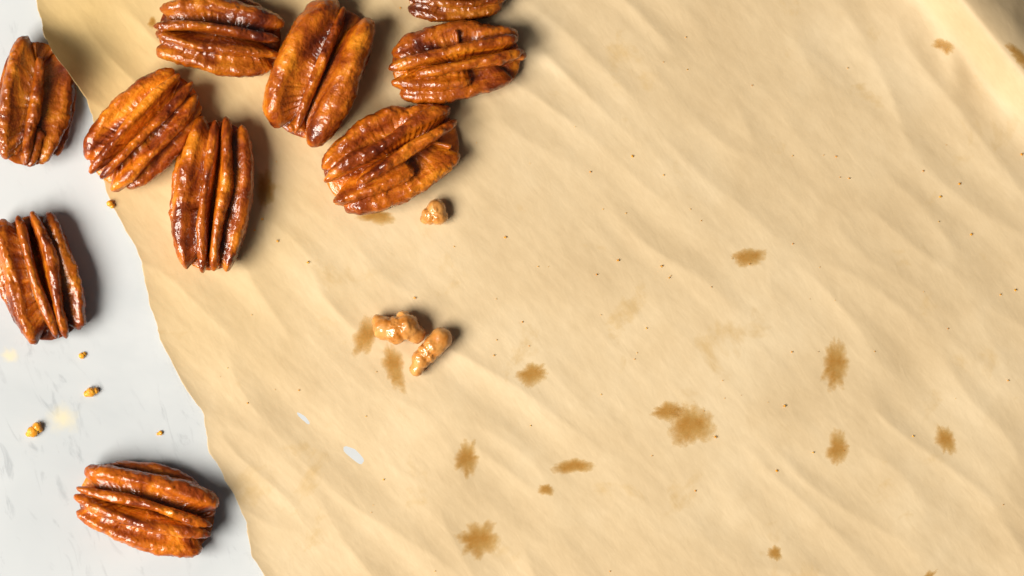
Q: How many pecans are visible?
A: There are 10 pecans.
